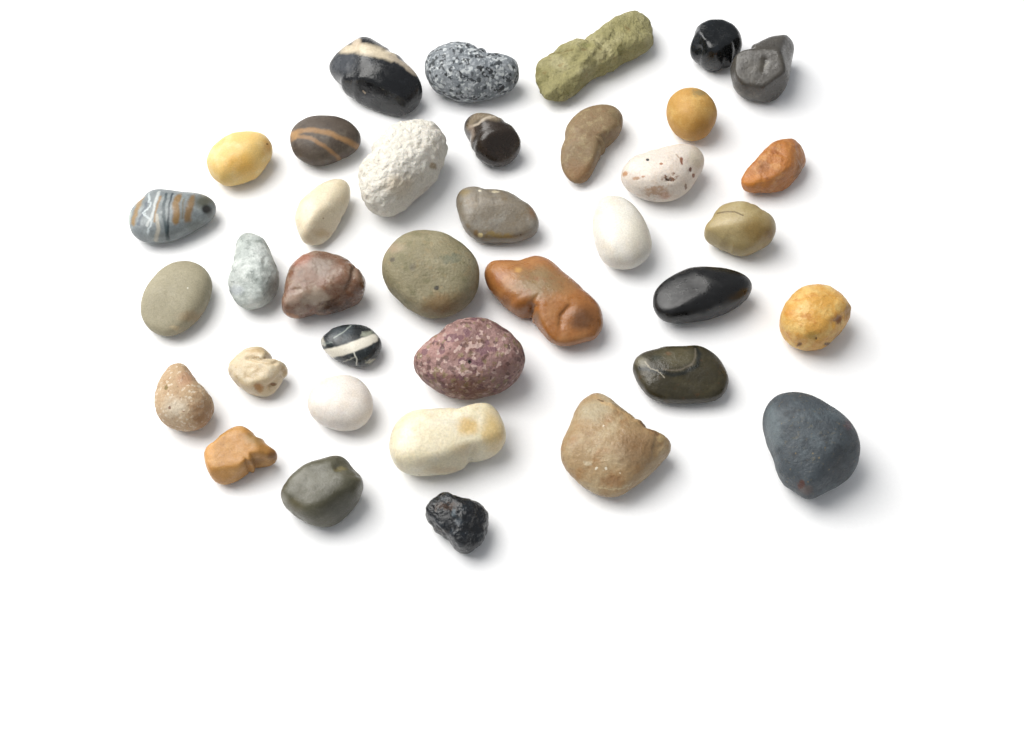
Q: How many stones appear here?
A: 37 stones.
